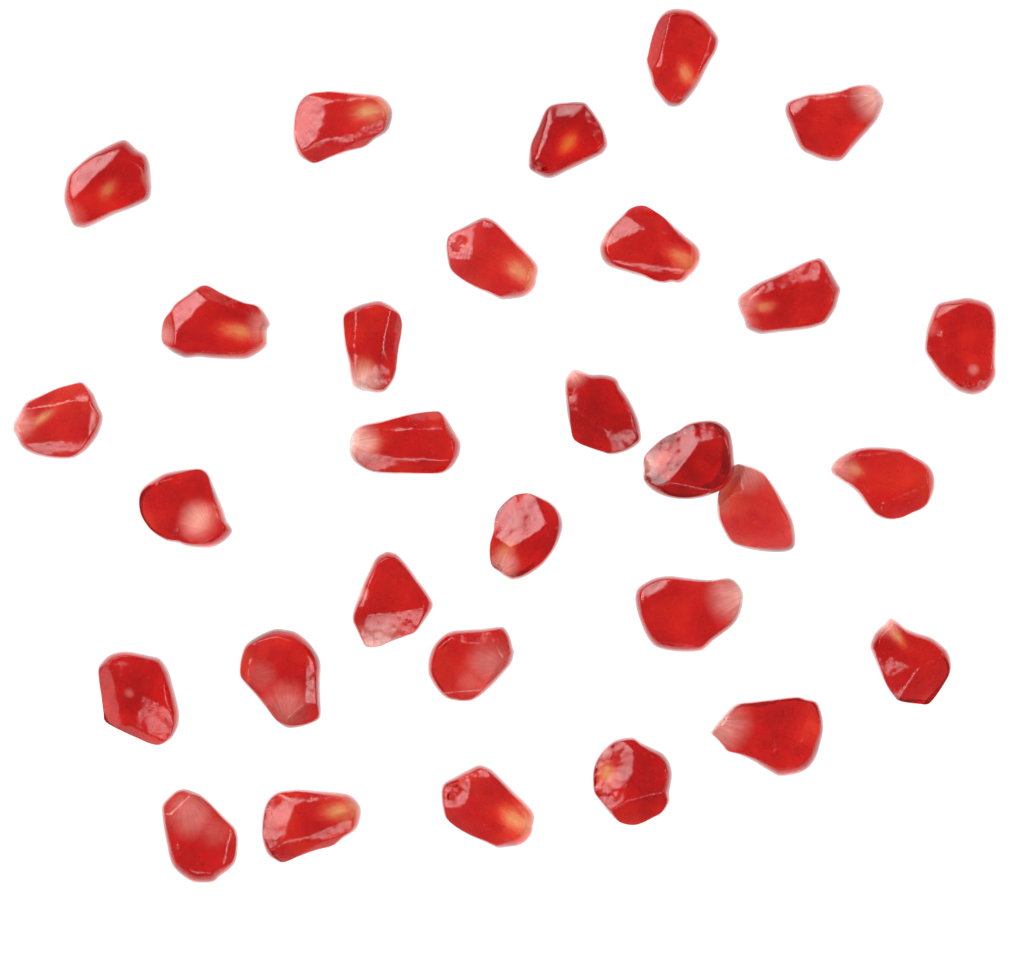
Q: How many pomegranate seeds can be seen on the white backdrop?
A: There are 30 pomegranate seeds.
